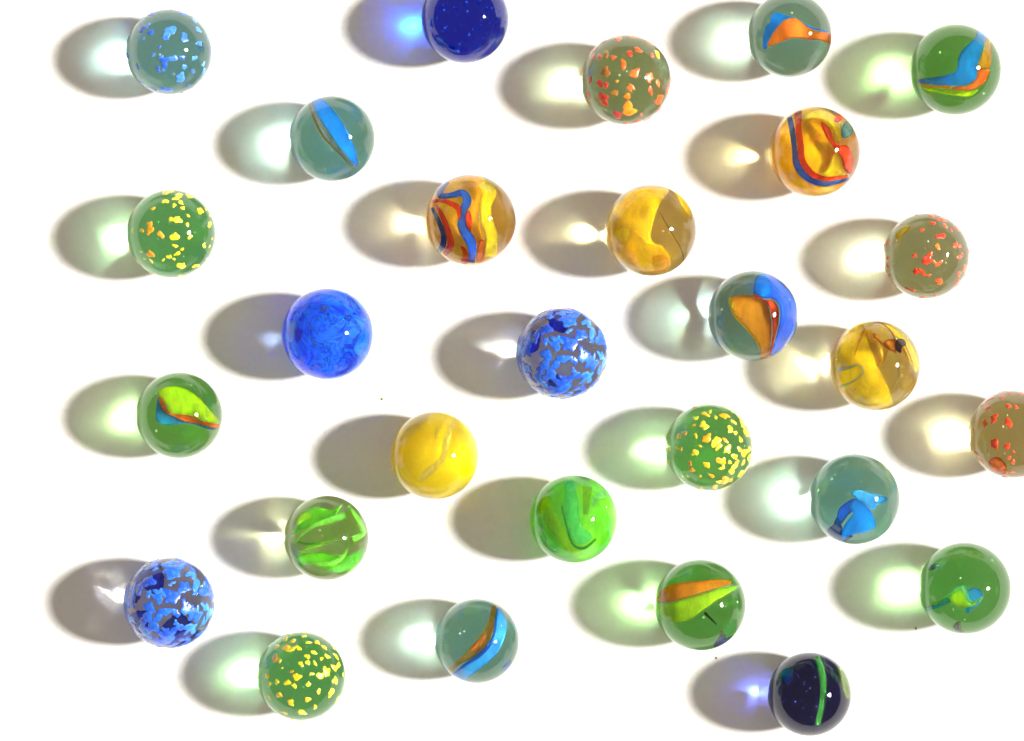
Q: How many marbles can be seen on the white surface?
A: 28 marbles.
